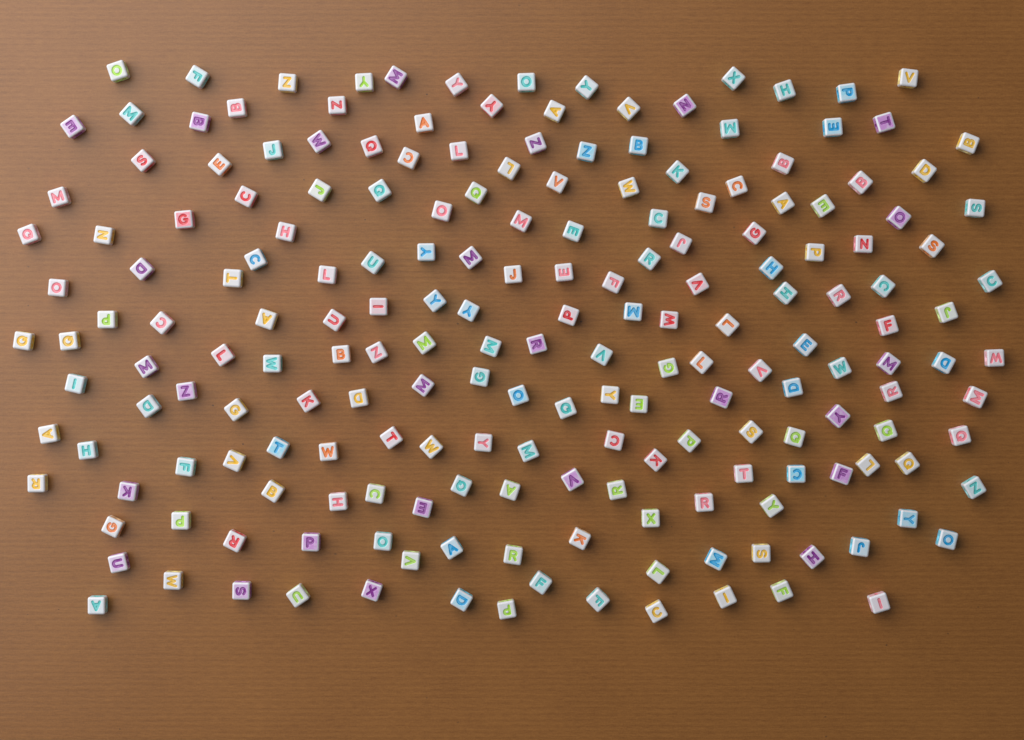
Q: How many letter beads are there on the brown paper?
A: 200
